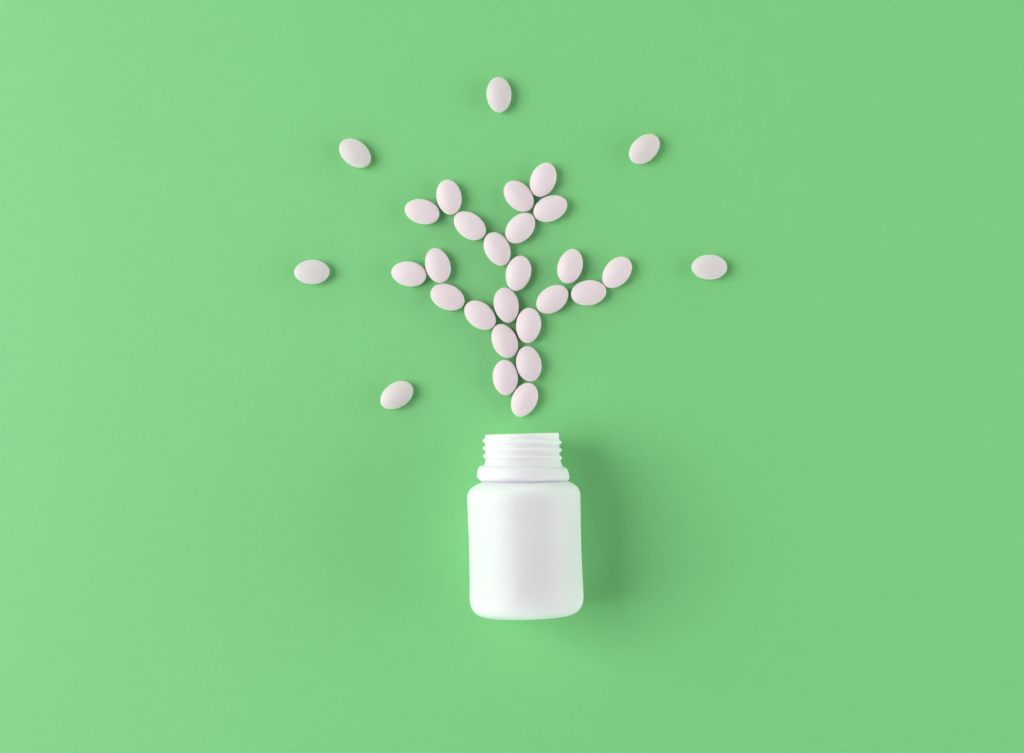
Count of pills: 29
